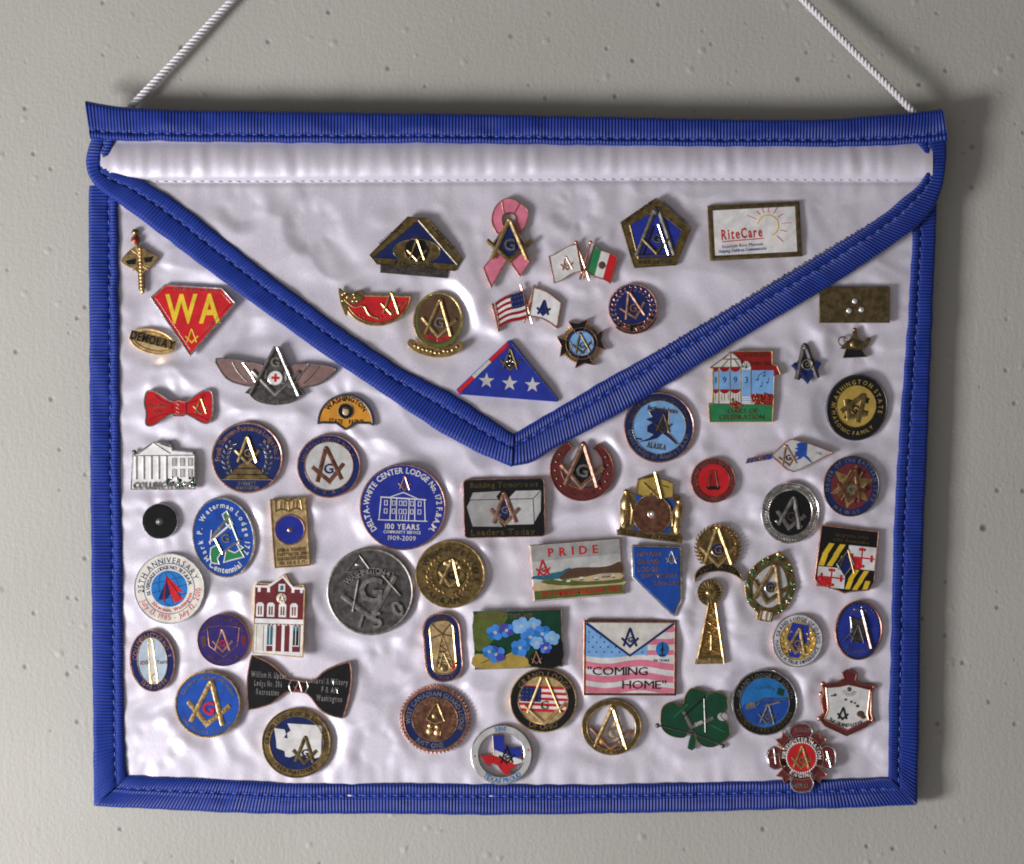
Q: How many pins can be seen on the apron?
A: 65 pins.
